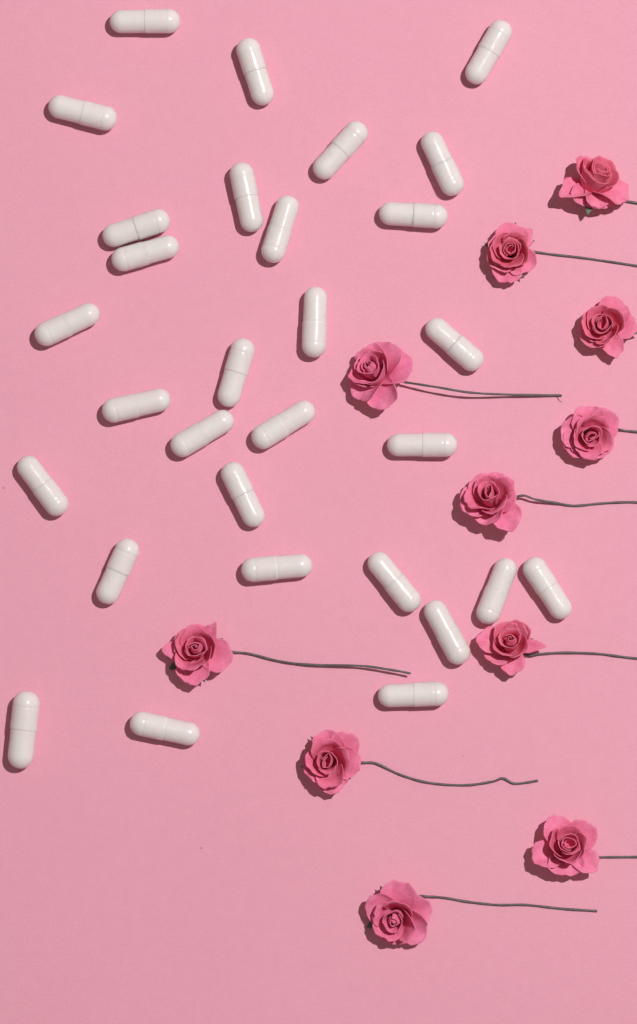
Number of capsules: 30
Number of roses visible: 11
